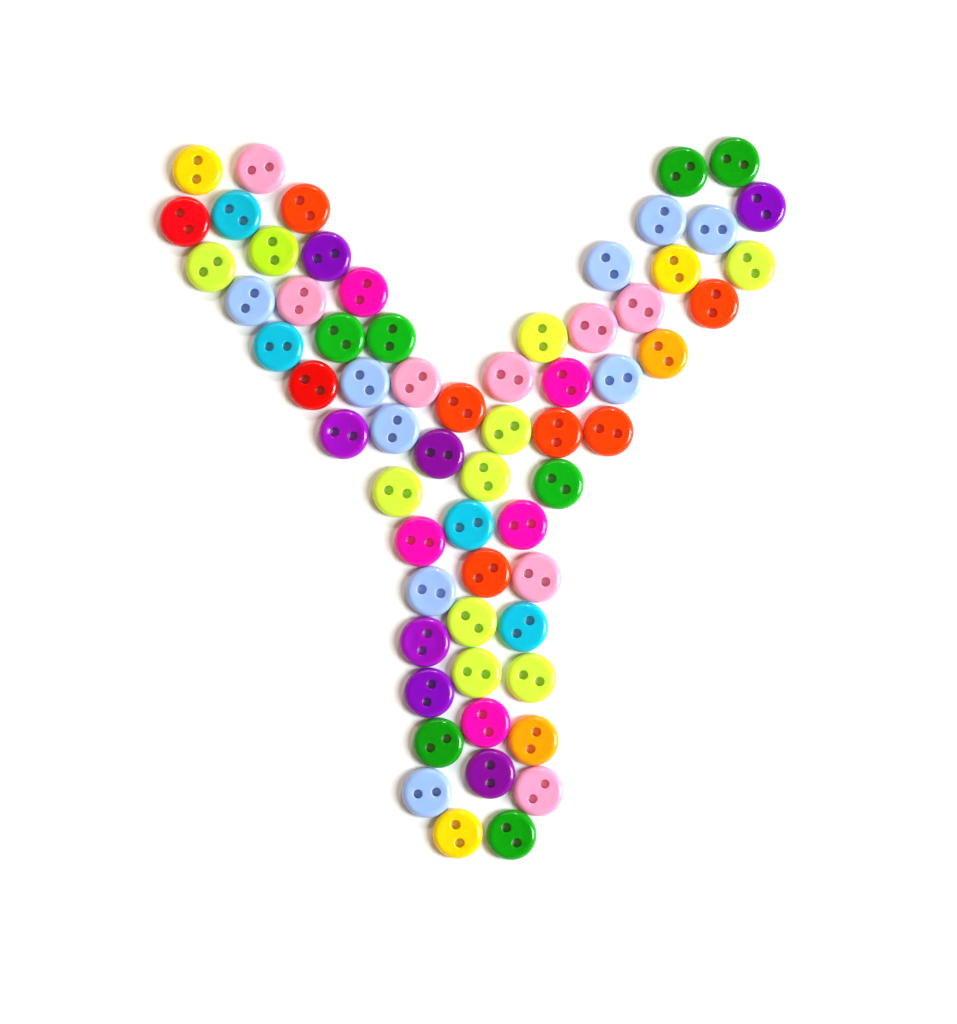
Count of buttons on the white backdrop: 63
